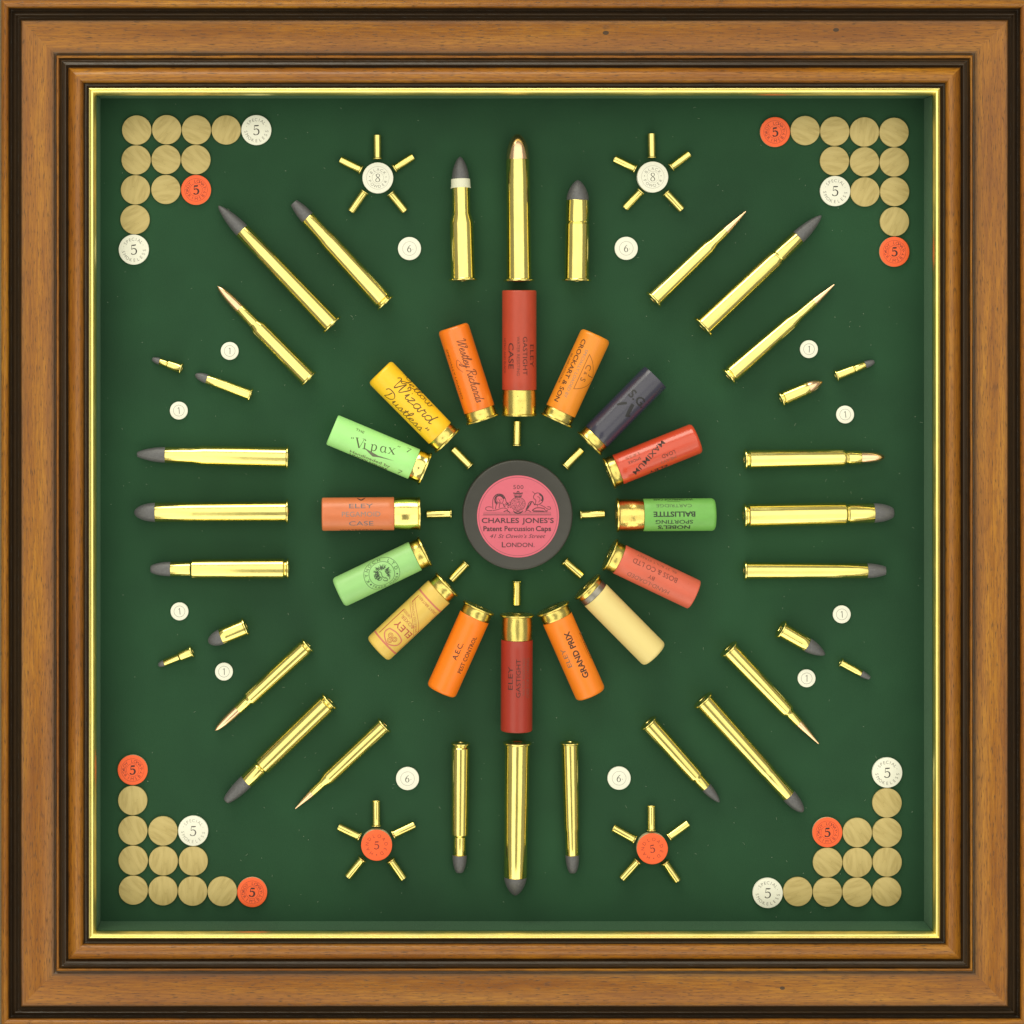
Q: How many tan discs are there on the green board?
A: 40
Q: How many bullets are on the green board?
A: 32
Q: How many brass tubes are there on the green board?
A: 28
